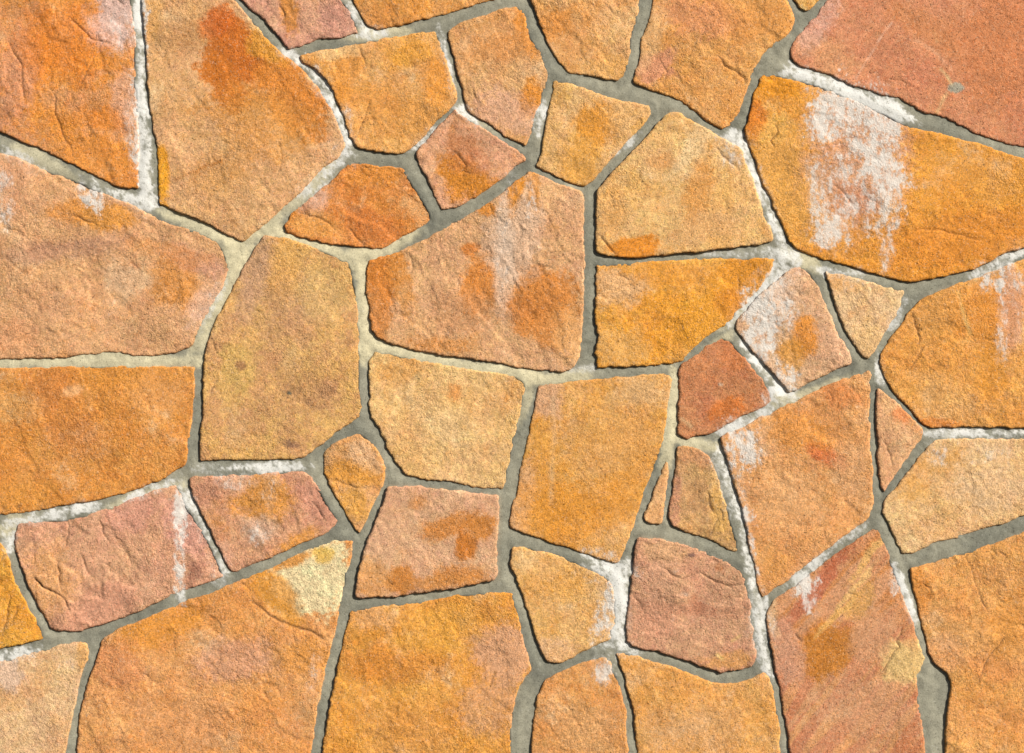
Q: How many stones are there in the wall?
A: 45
